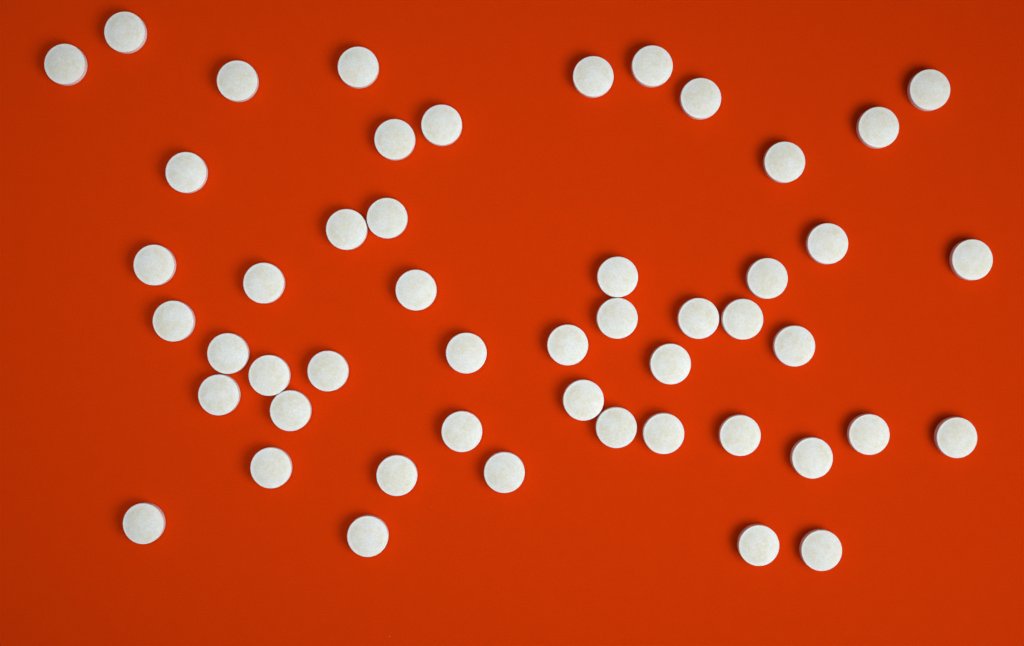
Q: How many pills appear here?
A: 50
